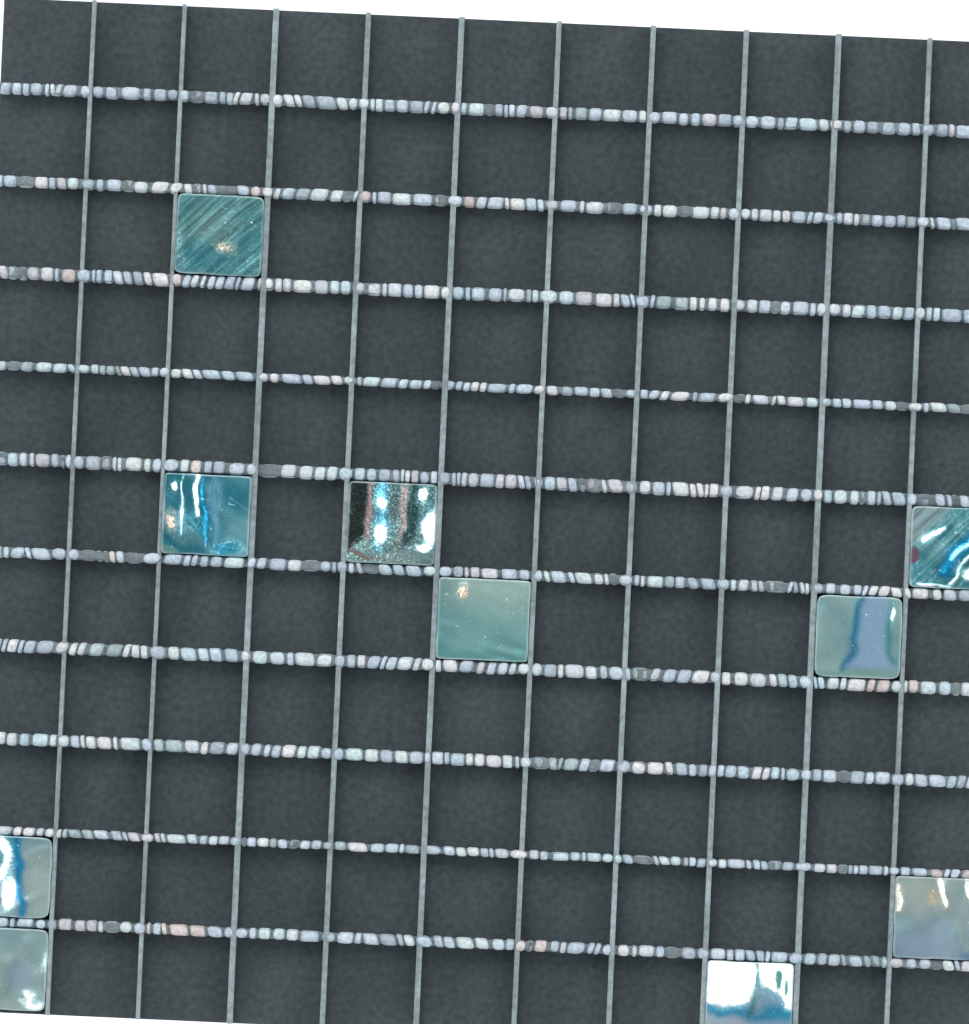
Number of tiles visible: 10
